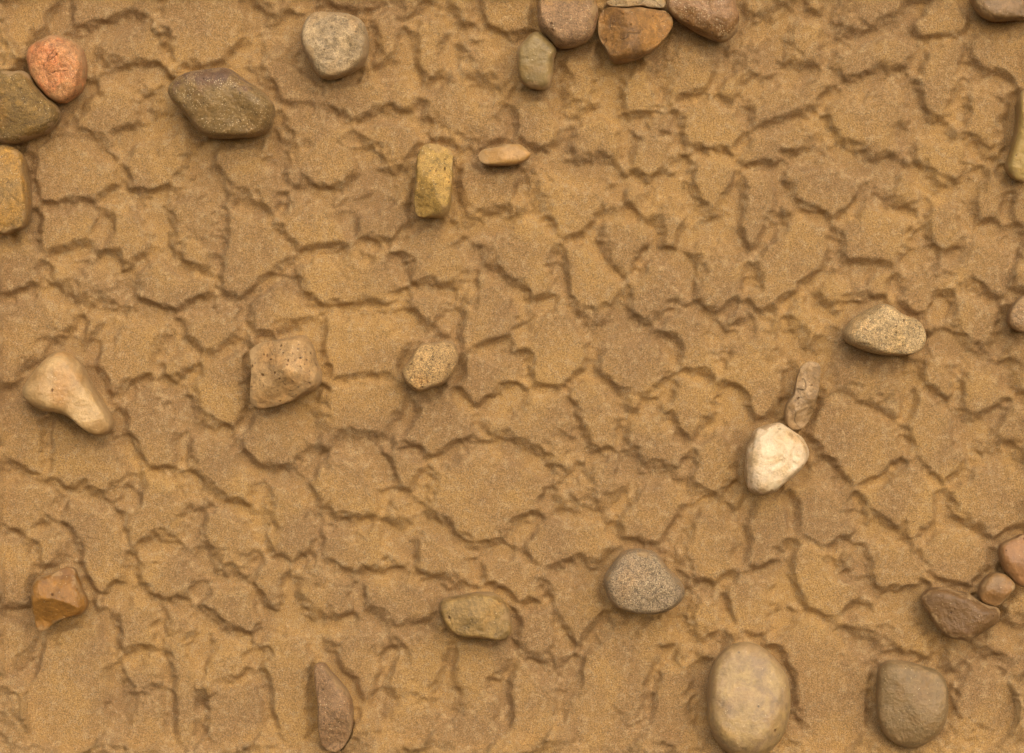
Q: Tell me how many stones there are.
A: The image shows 30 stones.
